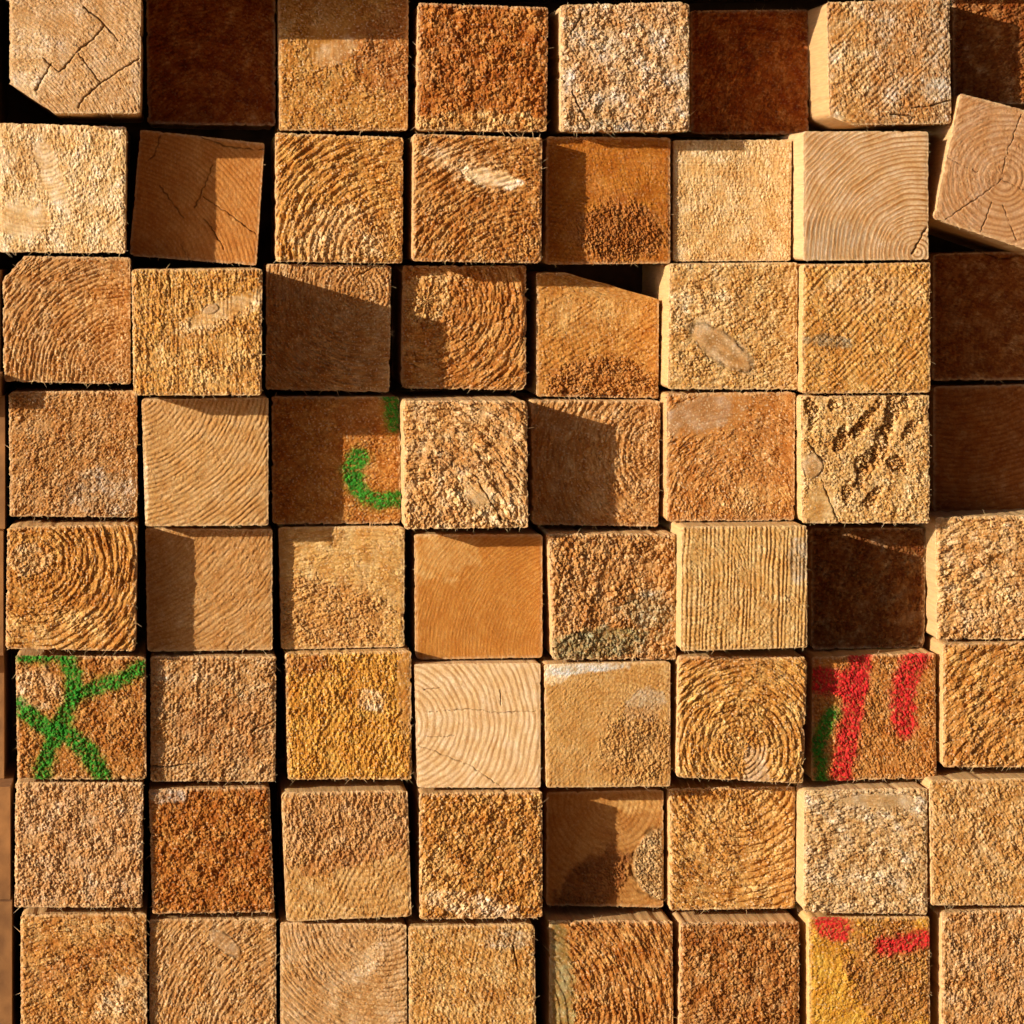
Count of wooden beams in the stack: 64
